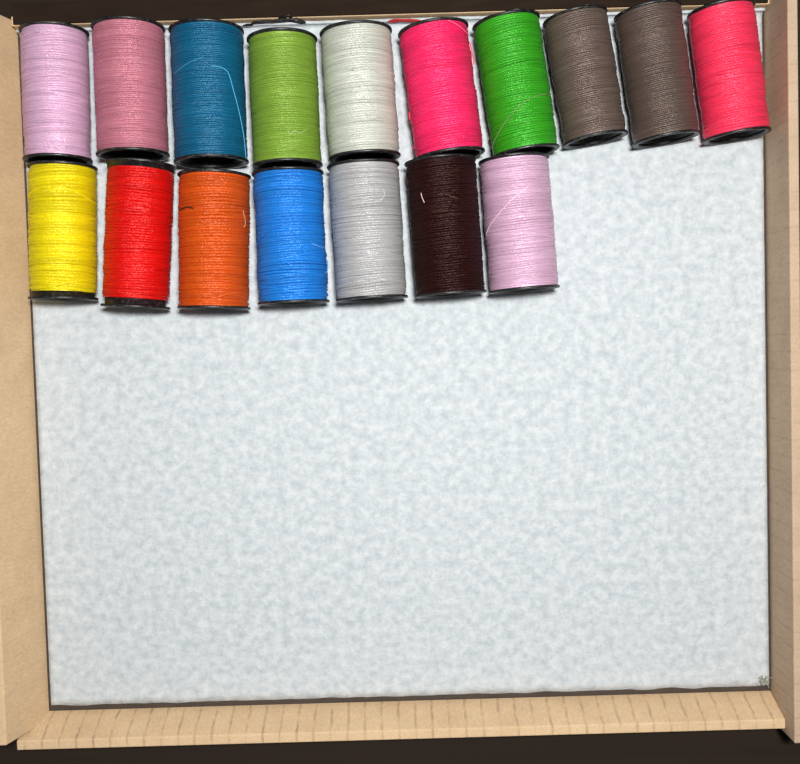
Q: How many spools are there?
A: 17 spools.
